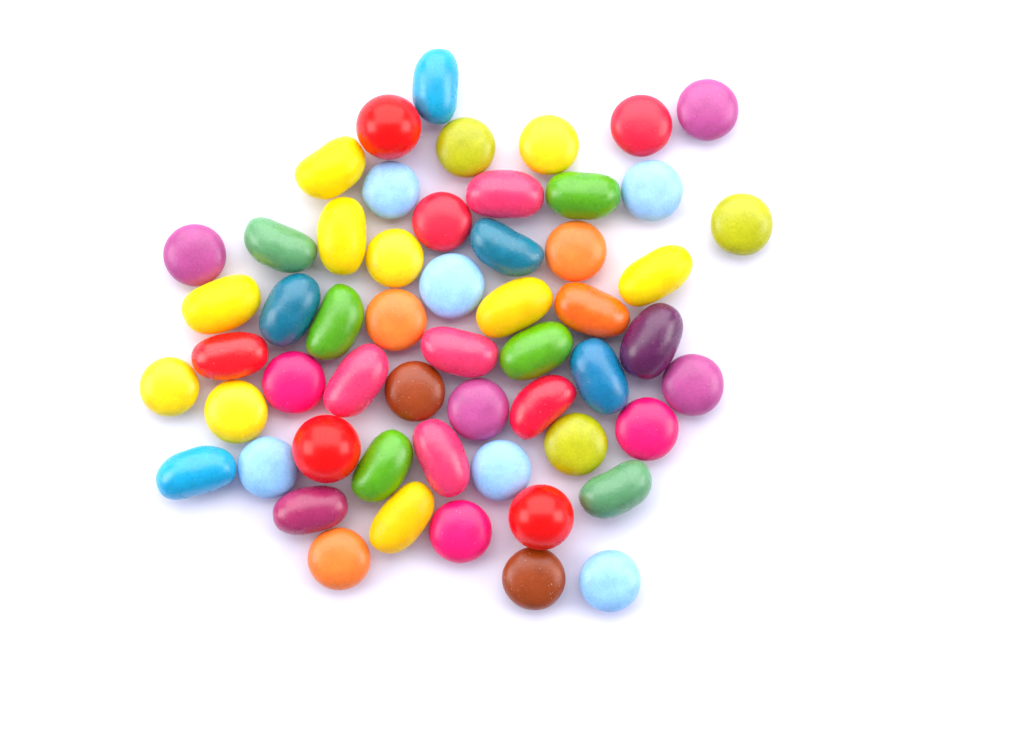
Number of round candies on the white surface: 30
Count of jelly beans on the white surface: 26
